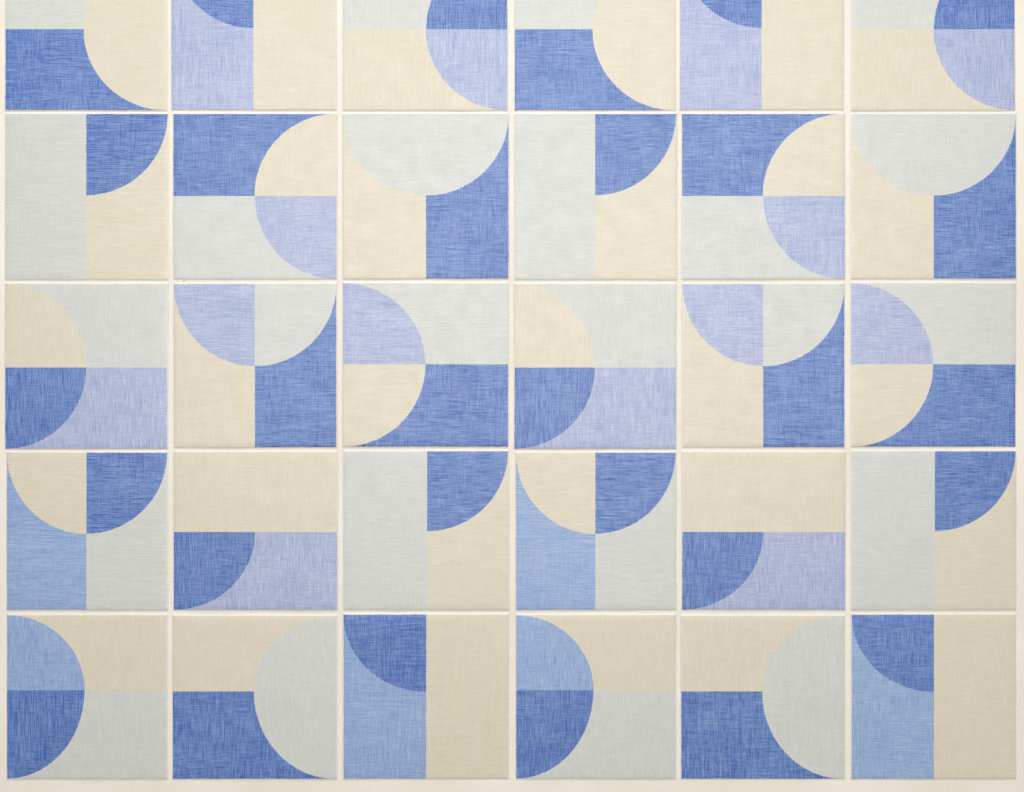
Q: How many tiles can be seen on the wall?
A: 30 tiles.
